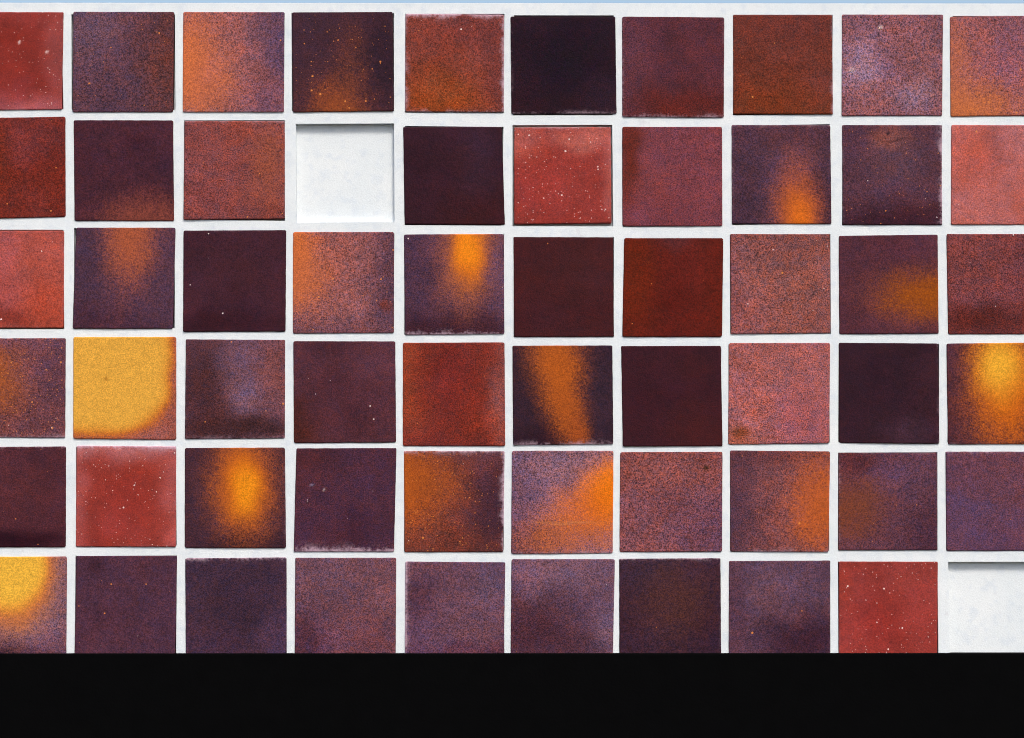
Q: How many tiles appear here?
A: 58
